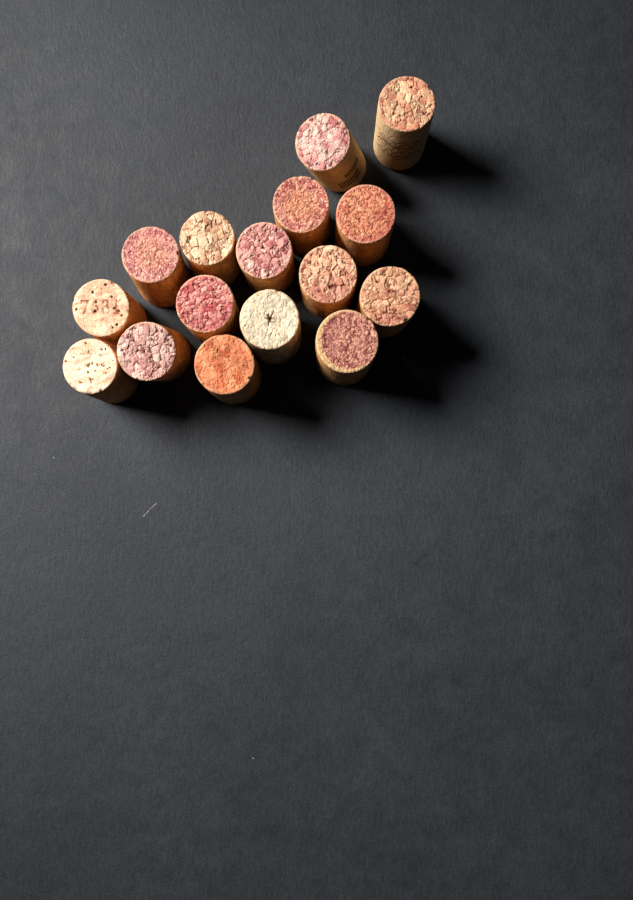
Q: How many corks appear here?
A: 16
